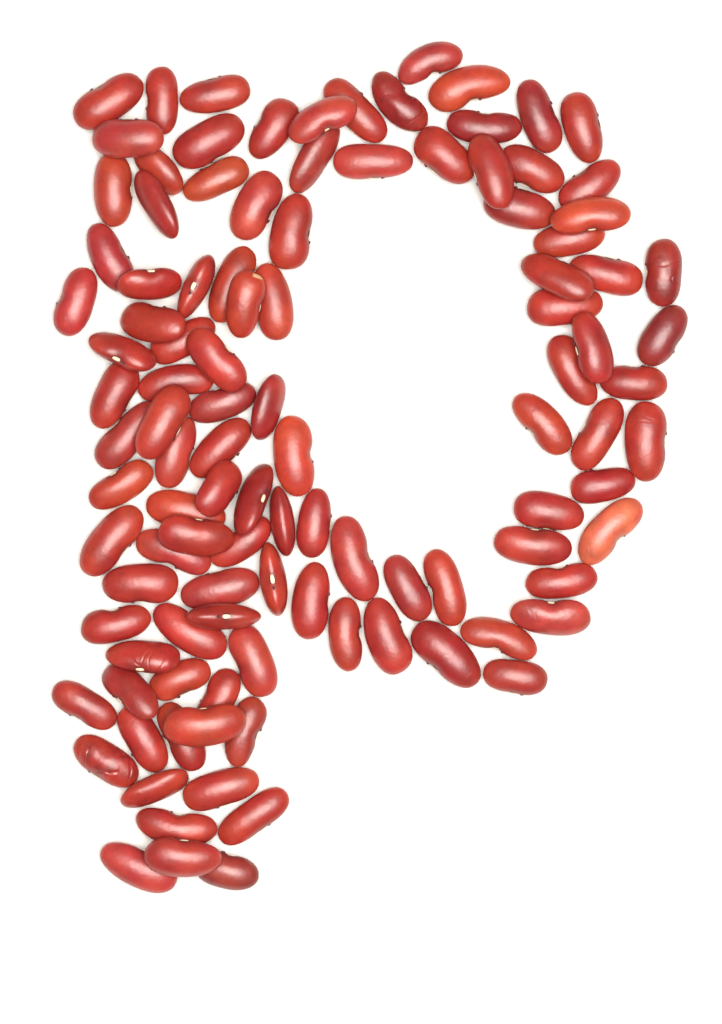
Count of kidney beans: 109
